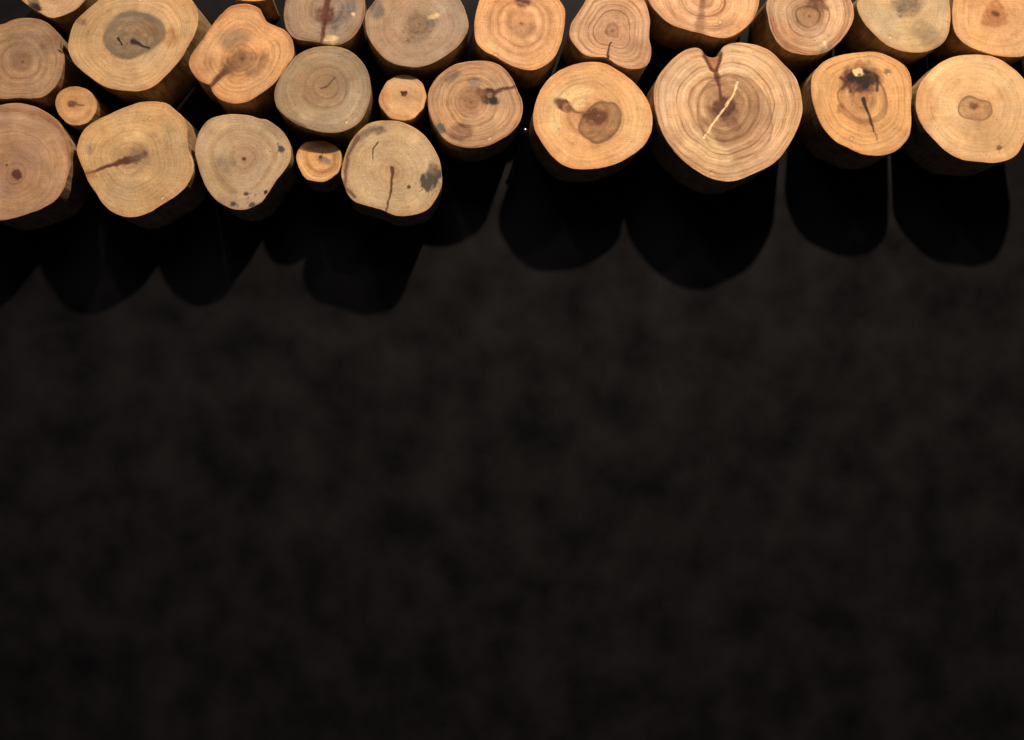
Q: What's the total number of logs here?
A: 26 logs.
